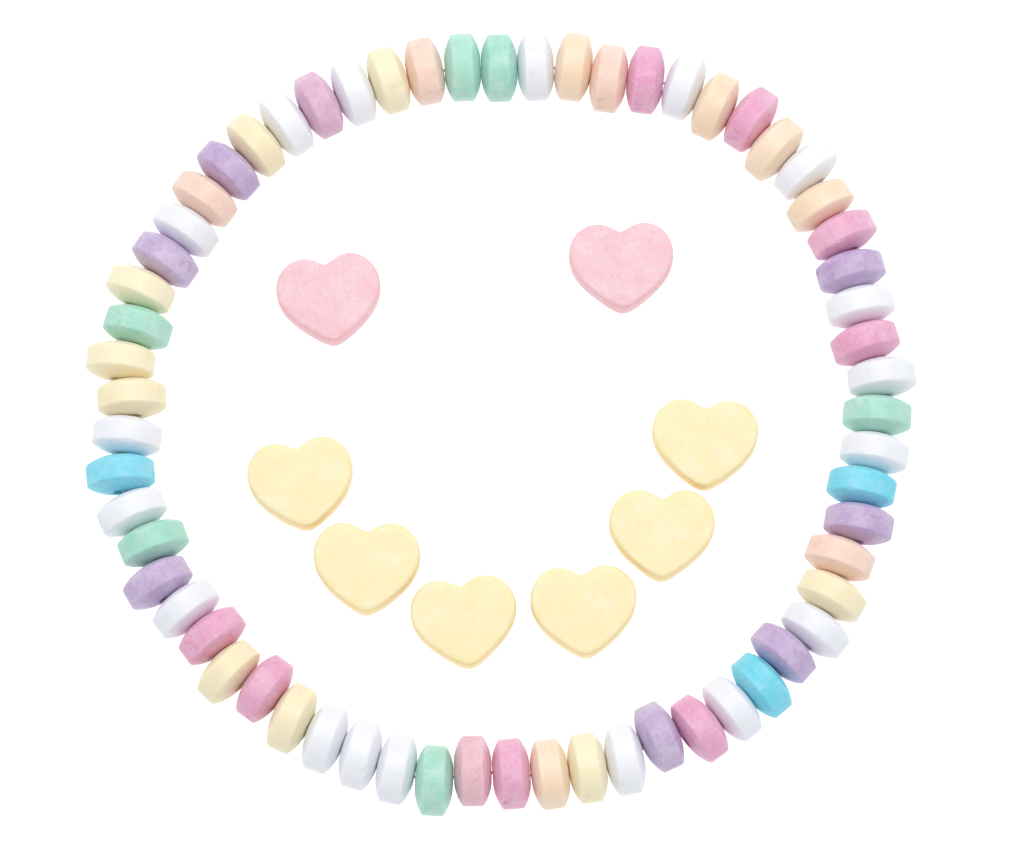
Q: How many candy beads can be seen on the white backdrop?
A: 62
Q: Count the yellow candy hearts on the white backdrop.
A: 6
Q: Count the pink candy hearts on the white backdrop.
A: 2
